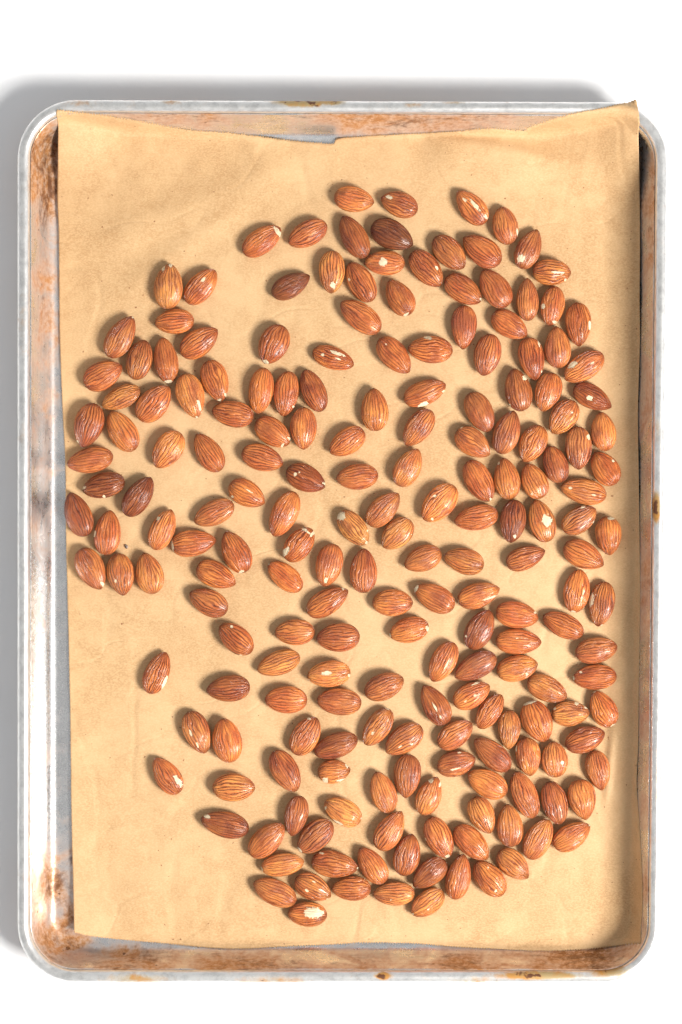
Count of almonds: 197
